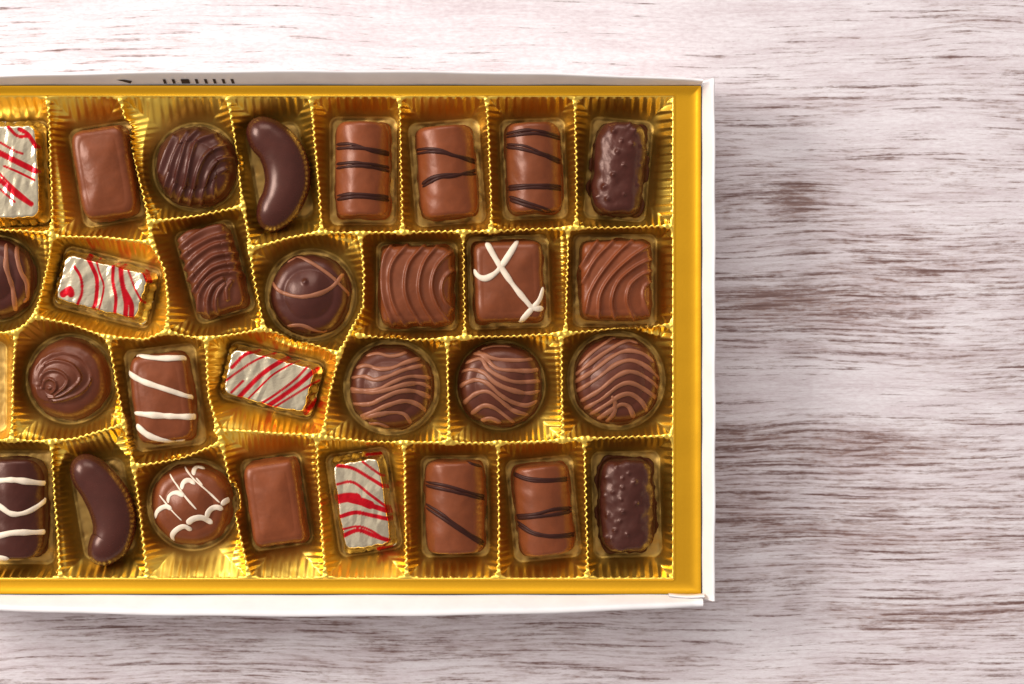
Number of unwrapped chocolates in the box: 25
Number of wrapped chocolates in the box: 4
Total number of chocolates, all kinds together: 29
